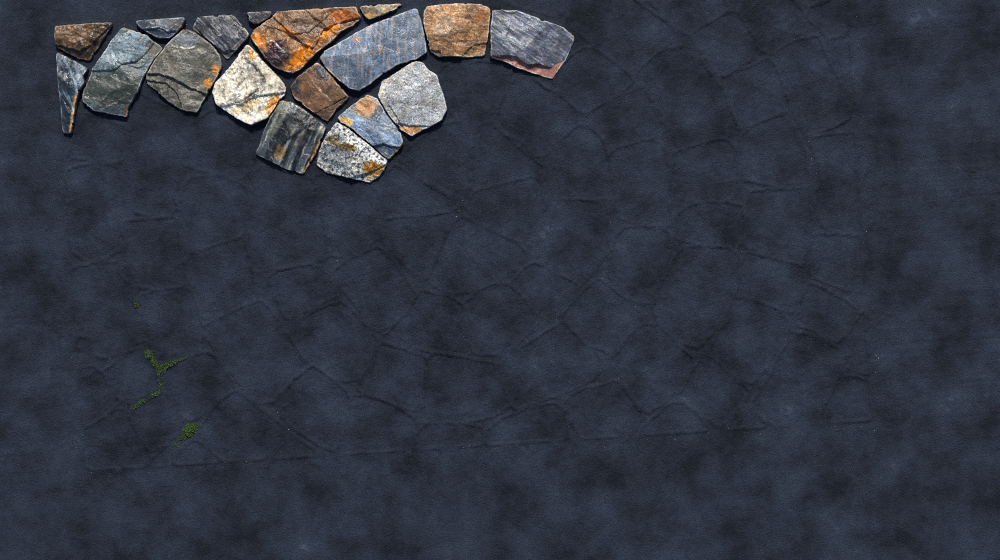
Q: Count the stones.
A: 18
